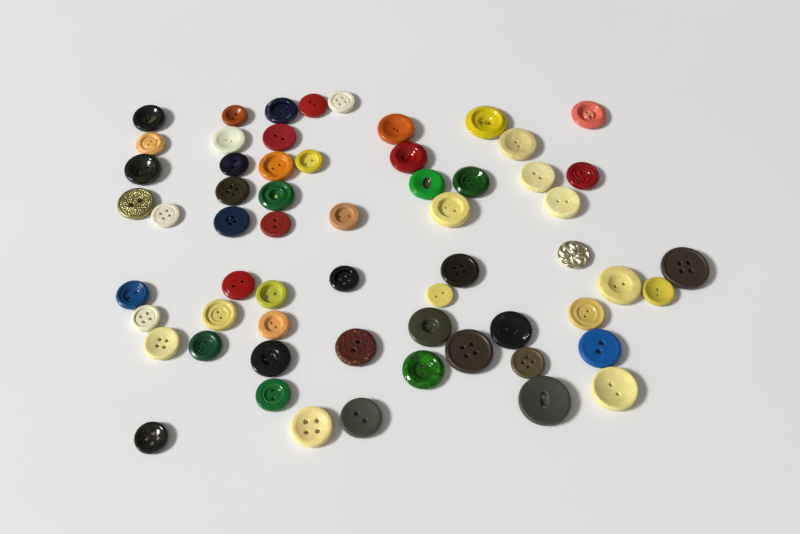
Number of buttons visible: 60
